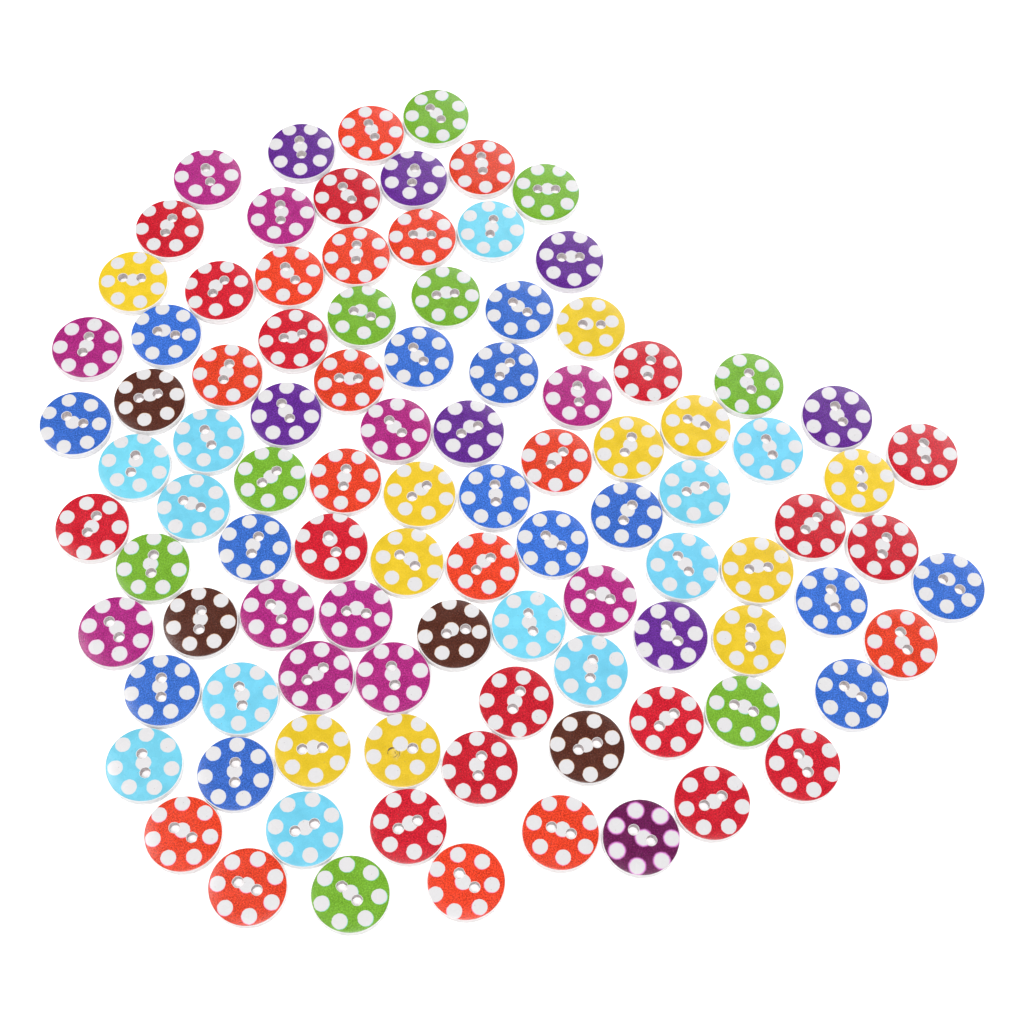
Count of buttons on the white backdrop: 100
